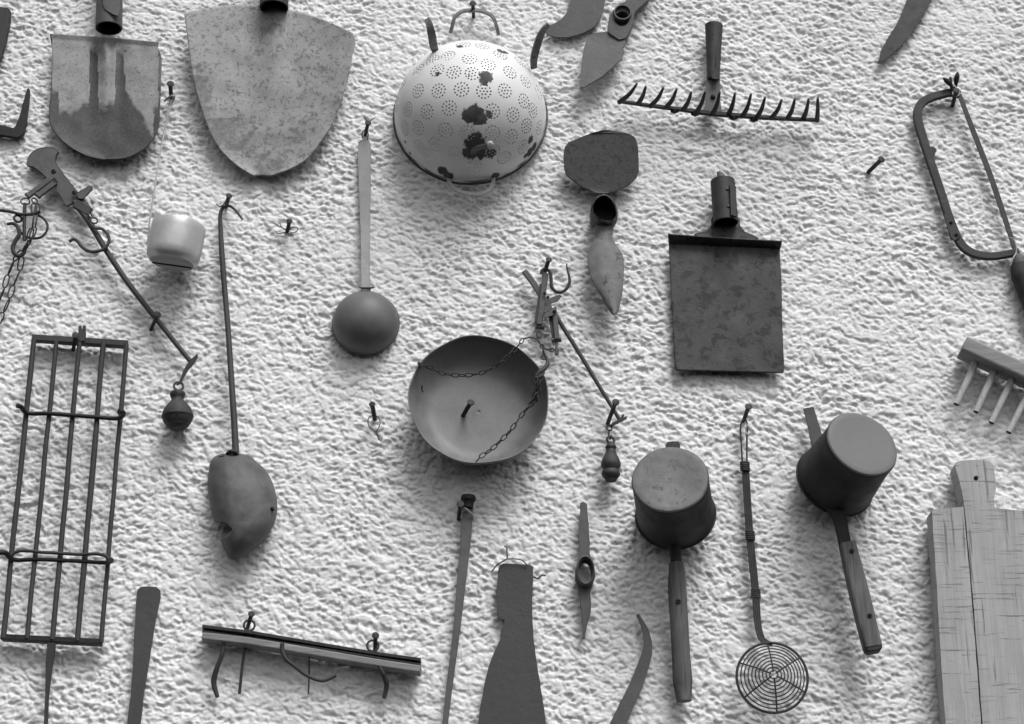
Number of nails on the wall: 17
